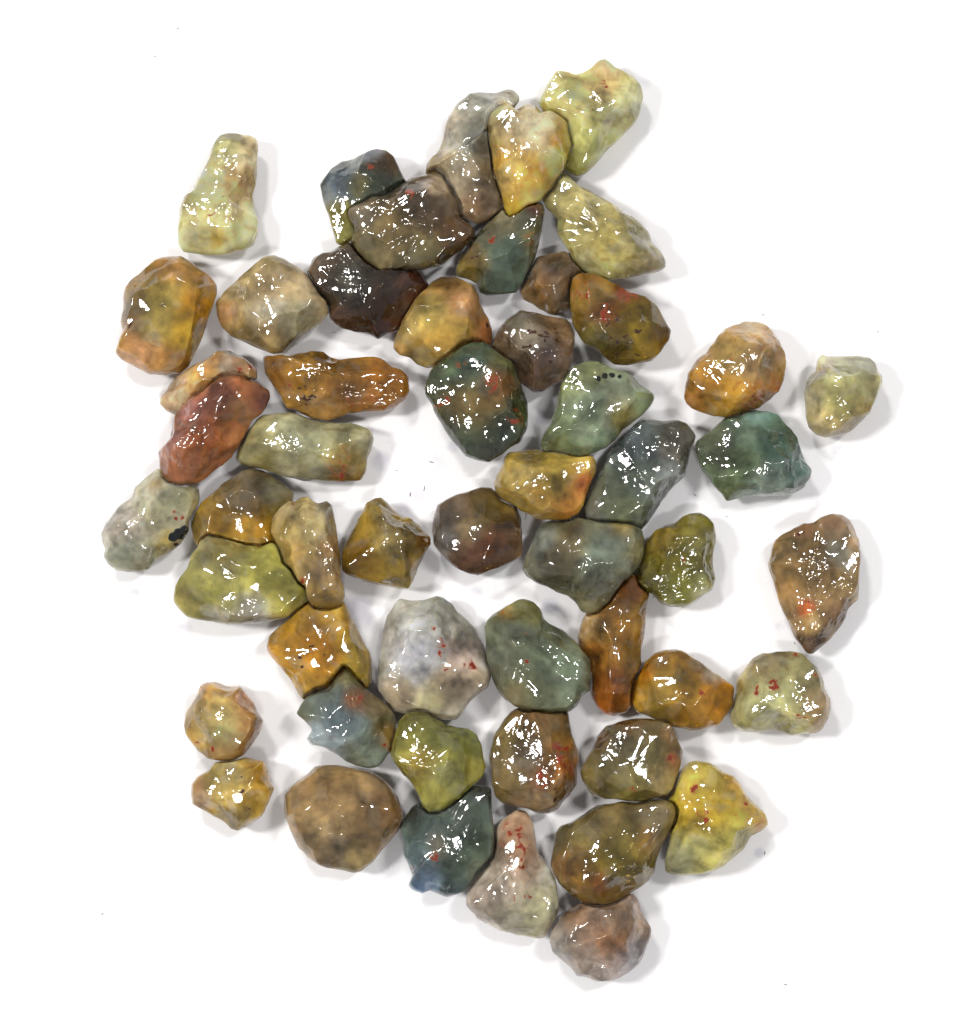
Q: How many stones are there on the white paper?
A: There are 53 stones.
